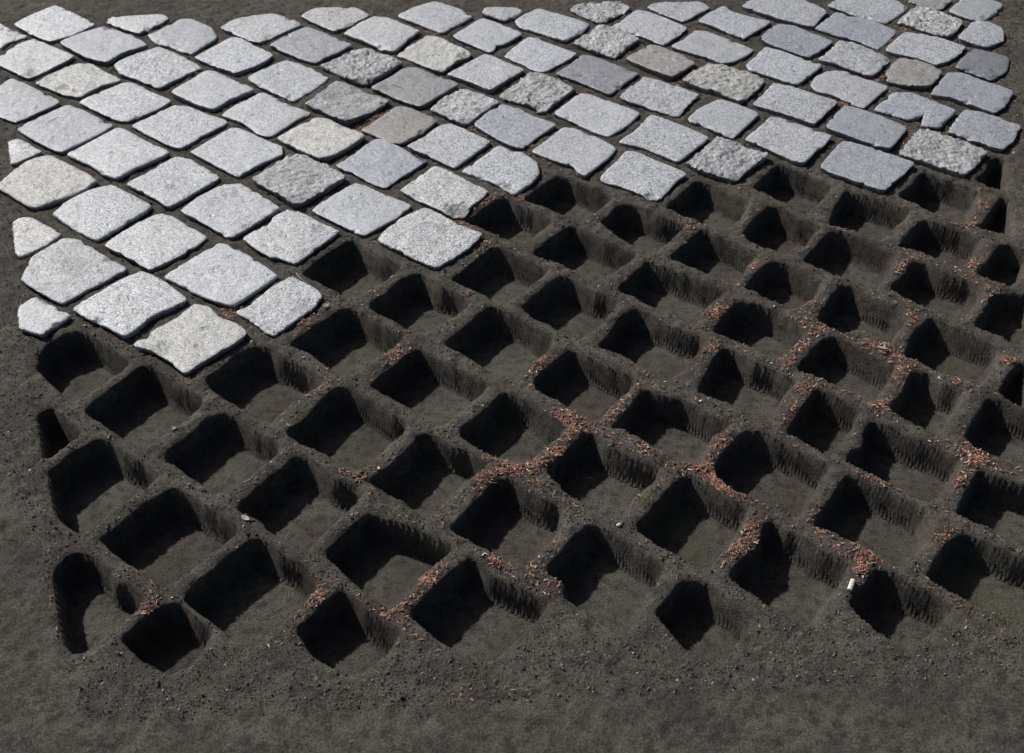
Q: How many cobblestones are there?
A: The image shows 96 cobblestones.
